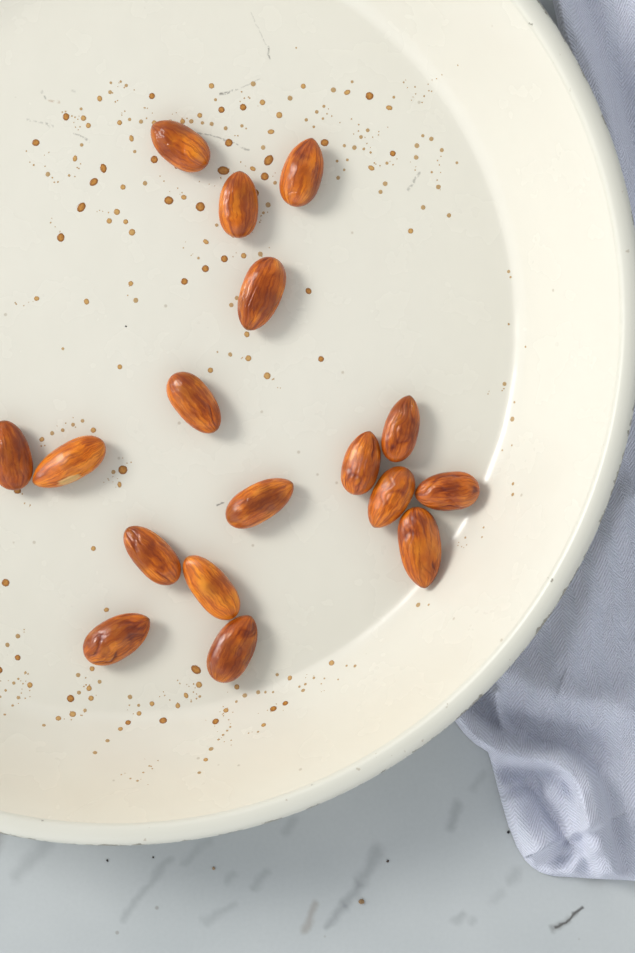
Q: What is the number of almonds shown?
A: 17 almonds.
